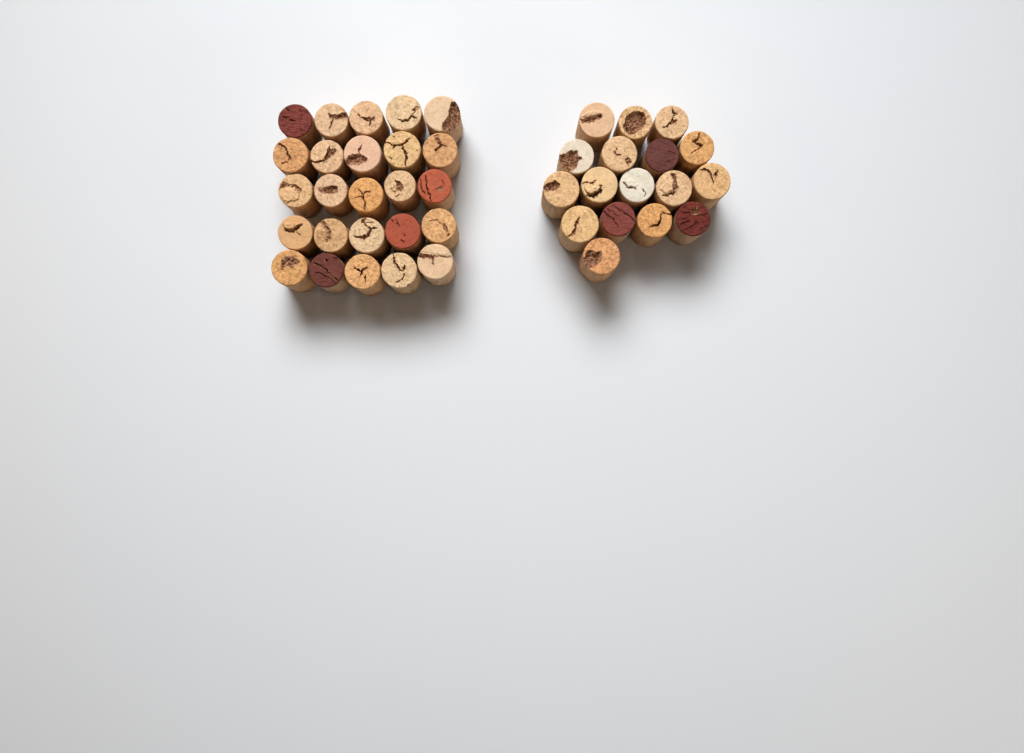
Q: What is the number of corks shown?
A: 42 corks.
